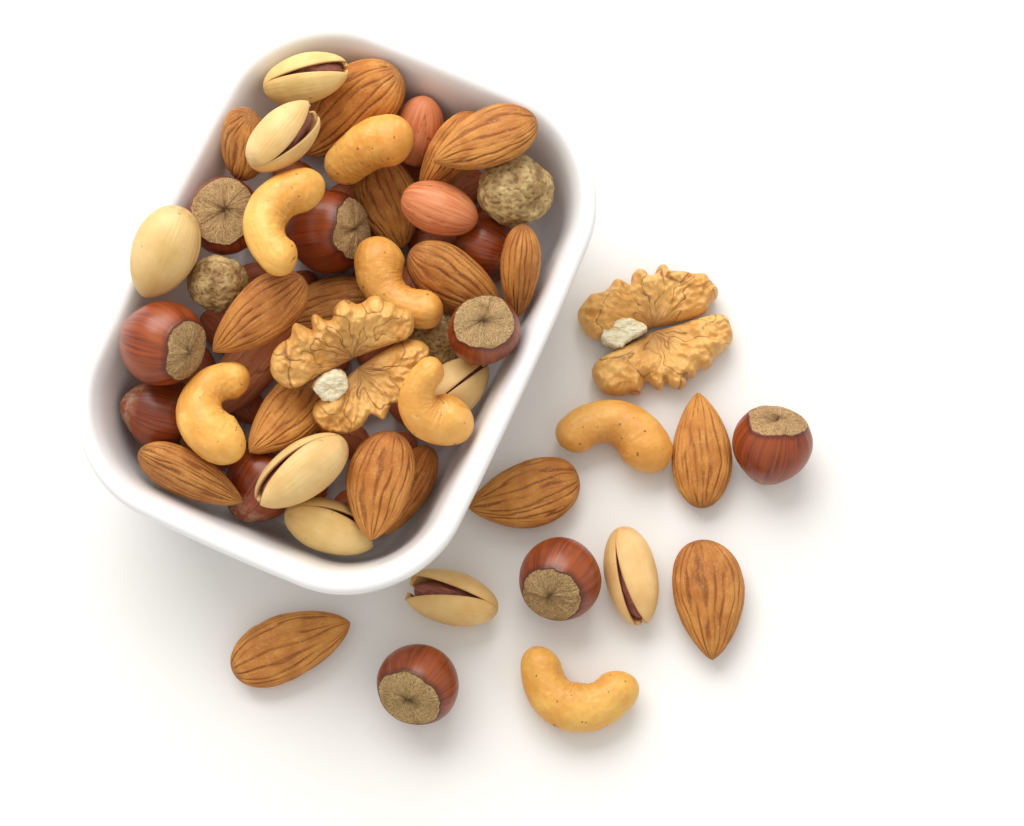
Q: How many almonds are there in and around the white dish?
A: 17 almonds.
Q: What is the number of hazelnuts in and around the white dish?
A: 10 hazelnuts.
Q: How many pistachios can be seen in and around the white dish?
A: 8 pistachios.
